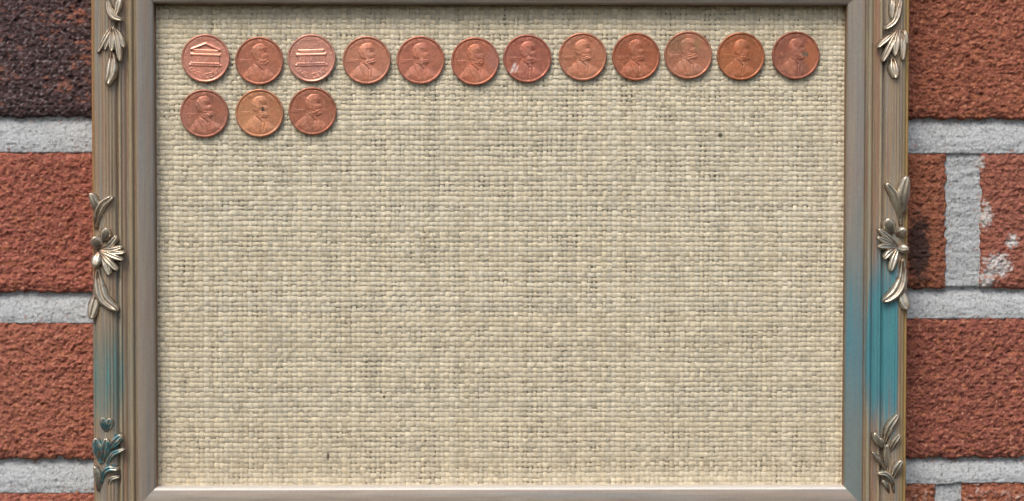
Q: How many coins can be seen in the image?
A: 15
